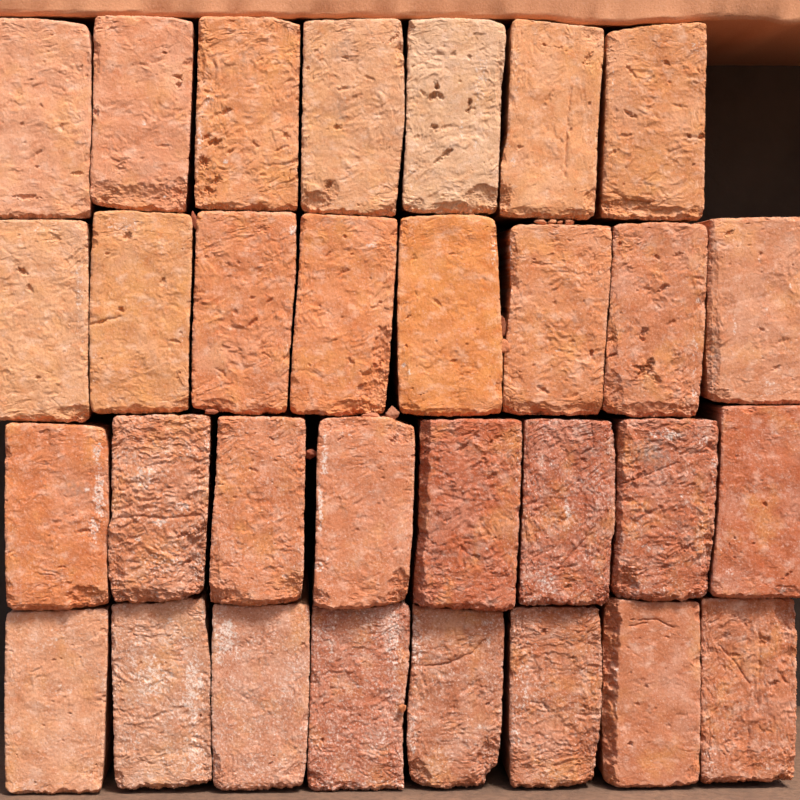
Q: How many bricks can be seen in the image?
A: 31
